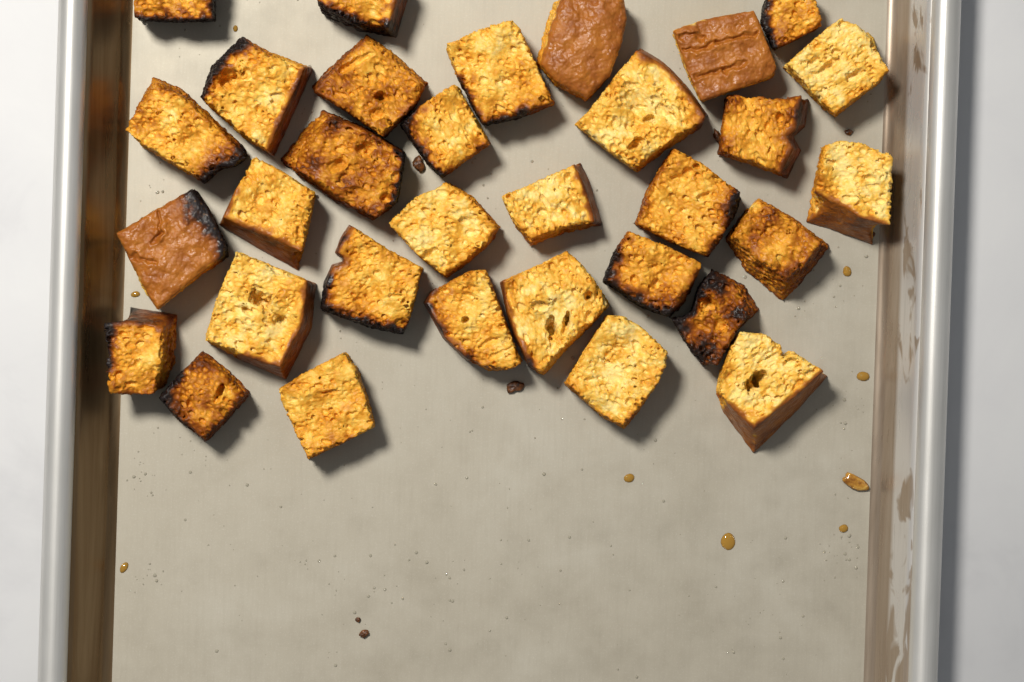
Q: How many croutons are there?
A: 32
